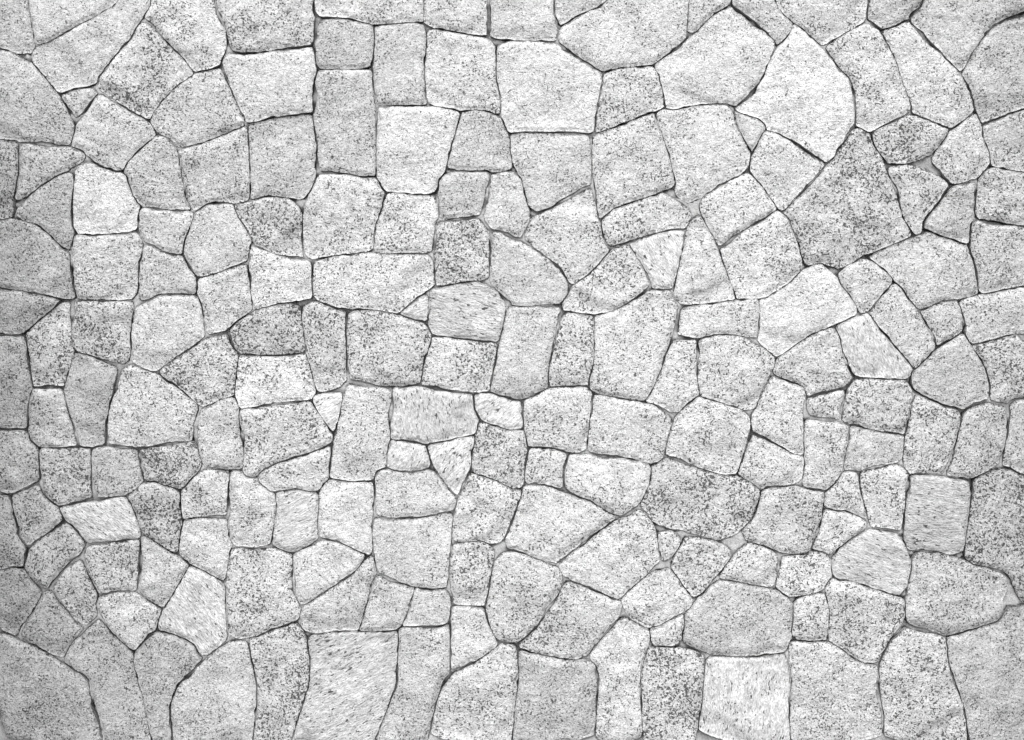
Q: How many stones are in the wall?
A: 200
